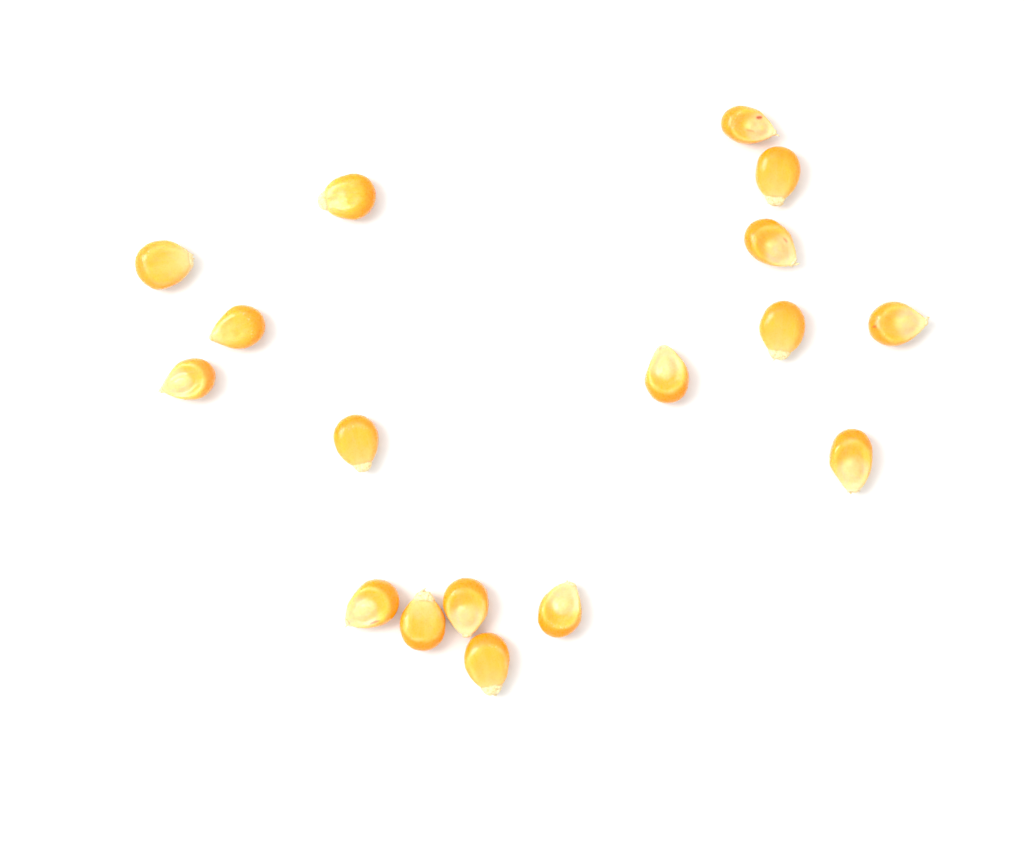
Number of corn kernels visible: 17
